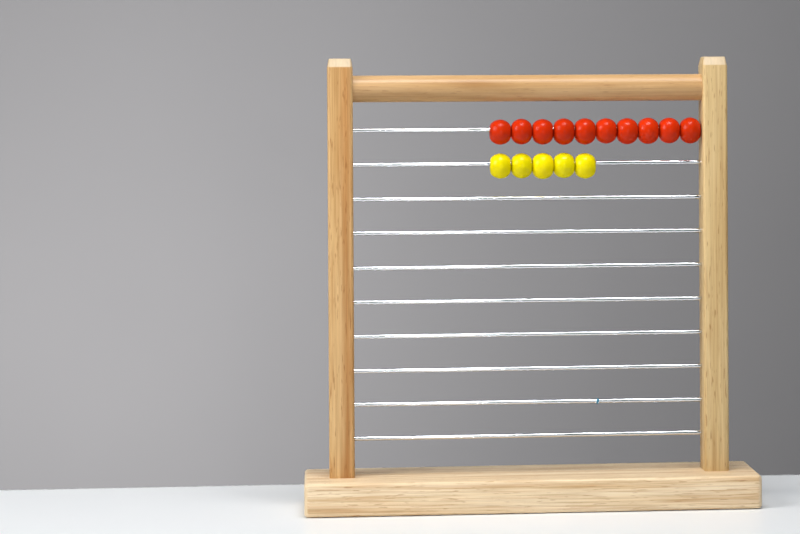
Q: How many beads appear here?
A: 15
